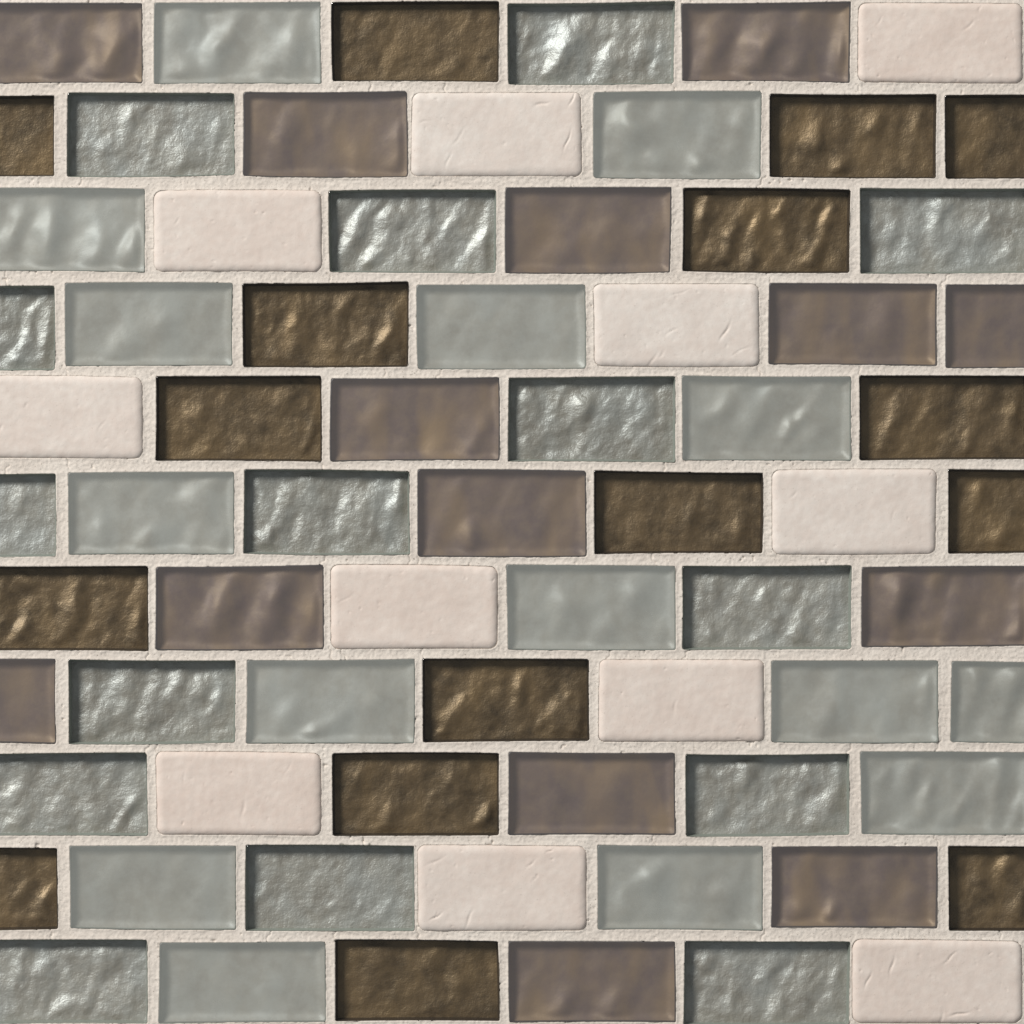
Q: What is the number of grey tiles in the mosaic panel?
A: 30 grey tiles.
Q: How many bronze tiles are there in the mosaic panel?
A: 16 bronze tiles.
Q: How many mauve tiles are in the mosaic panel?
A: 14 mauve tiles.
